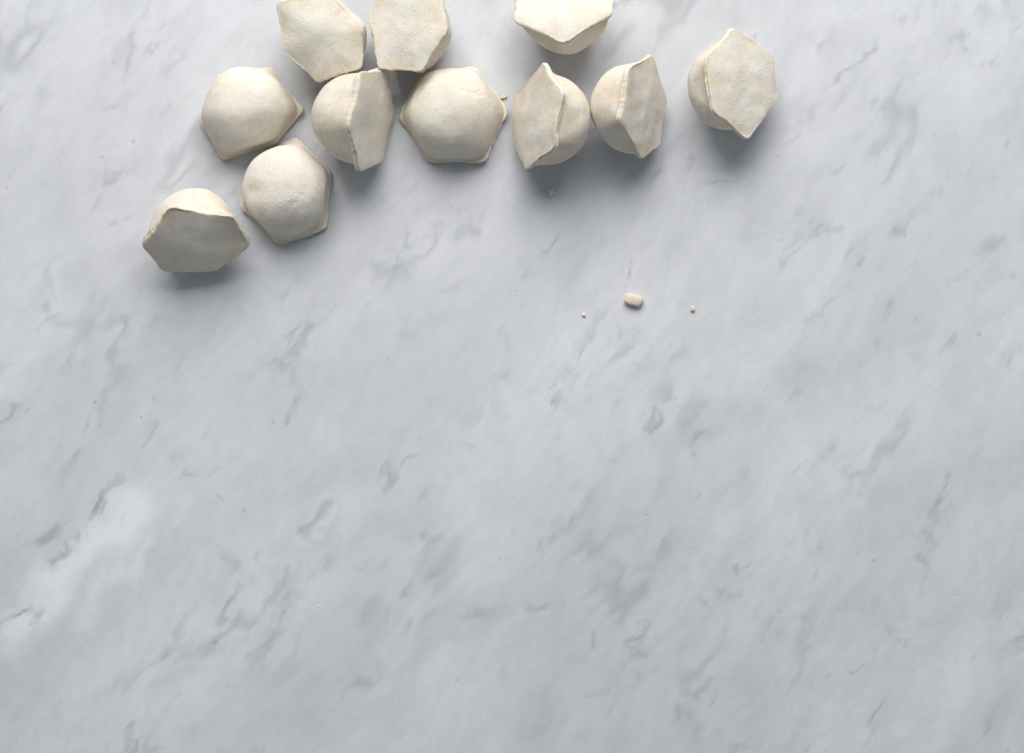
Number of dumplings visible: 11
